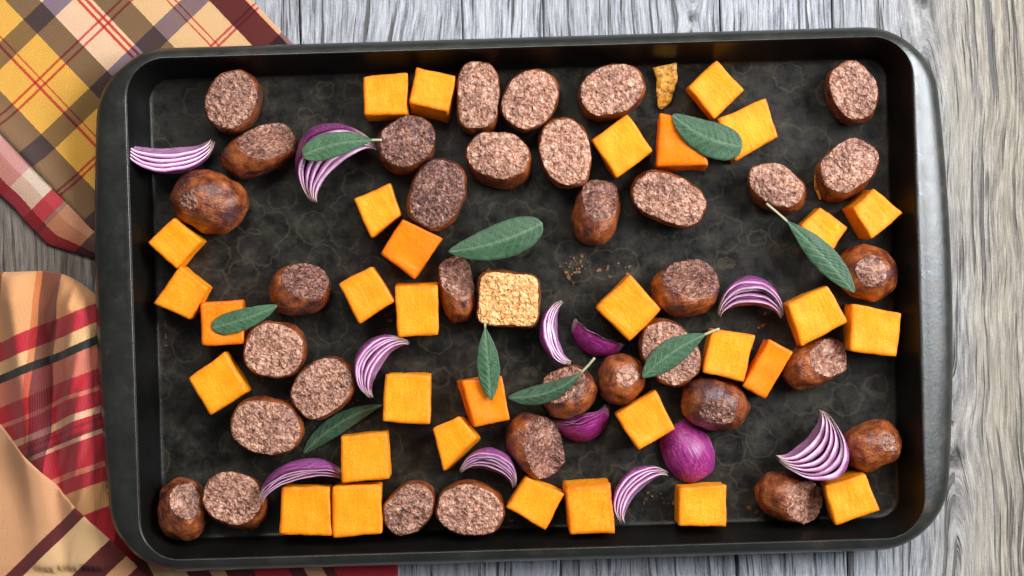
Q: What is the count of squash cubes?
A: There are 32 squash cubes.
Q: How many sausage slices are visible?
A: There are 35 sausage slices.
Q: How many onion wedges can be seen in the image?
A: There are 12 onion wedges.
